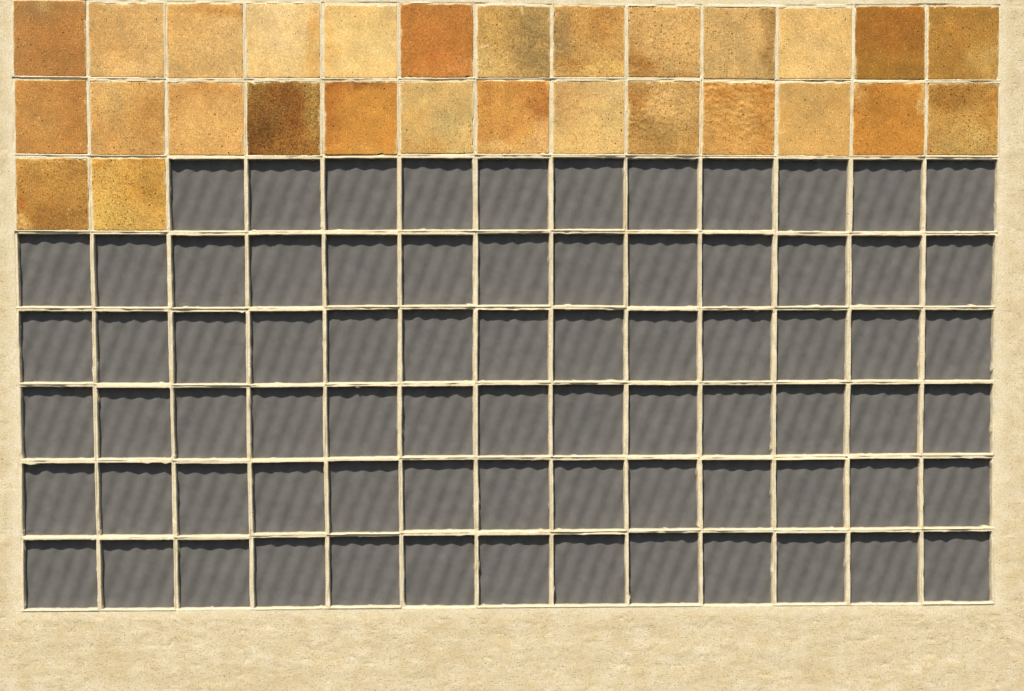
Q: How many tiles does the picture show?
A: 28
